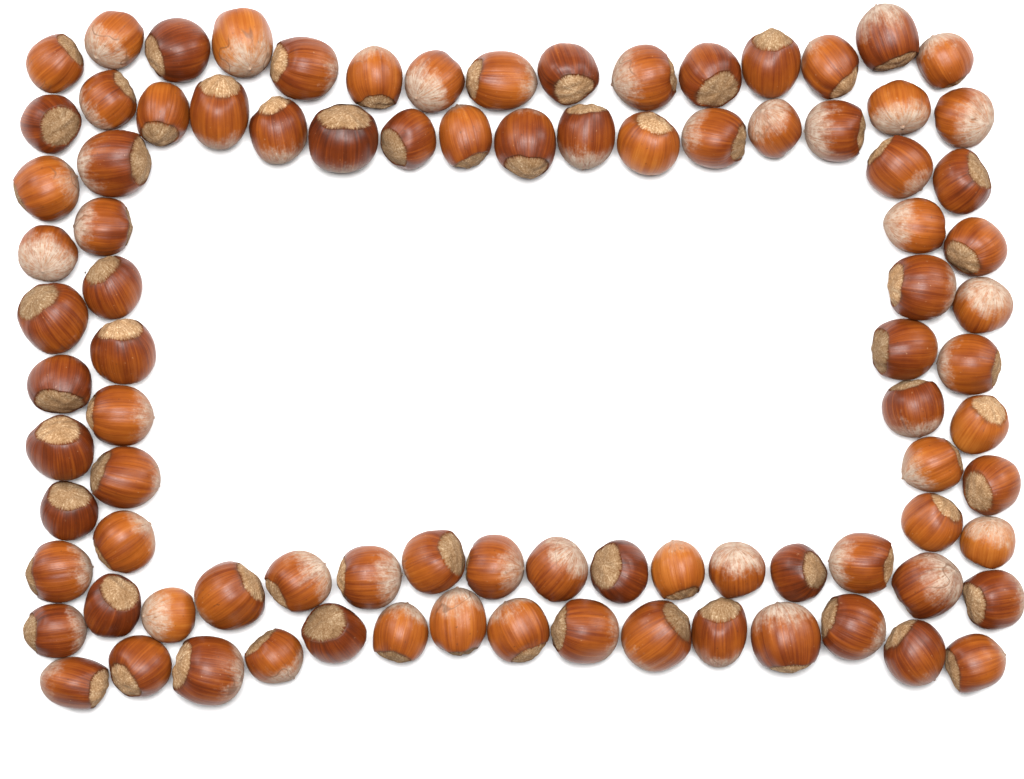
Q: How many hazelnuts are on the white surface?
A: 90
